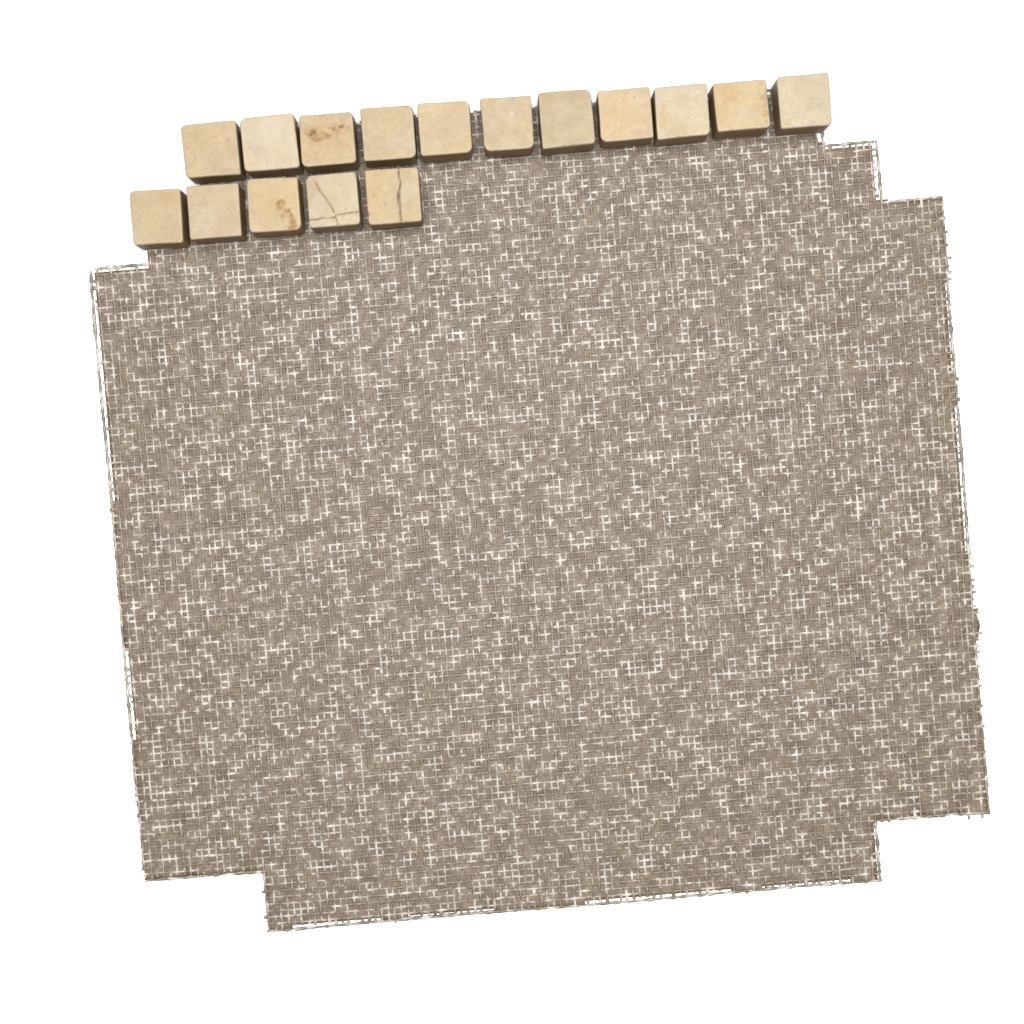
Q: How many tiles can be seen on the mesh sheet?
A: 16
